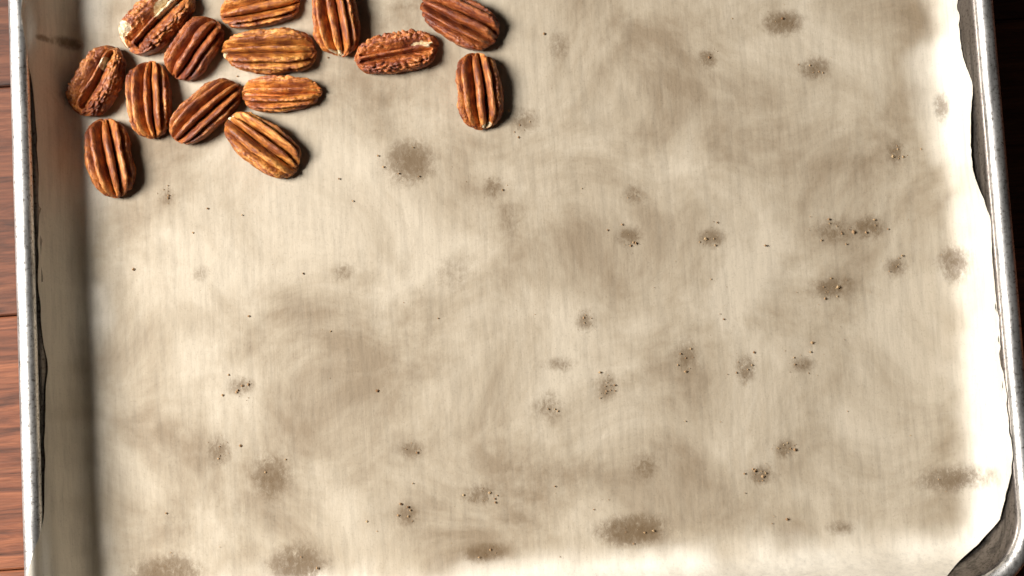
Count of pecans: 14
